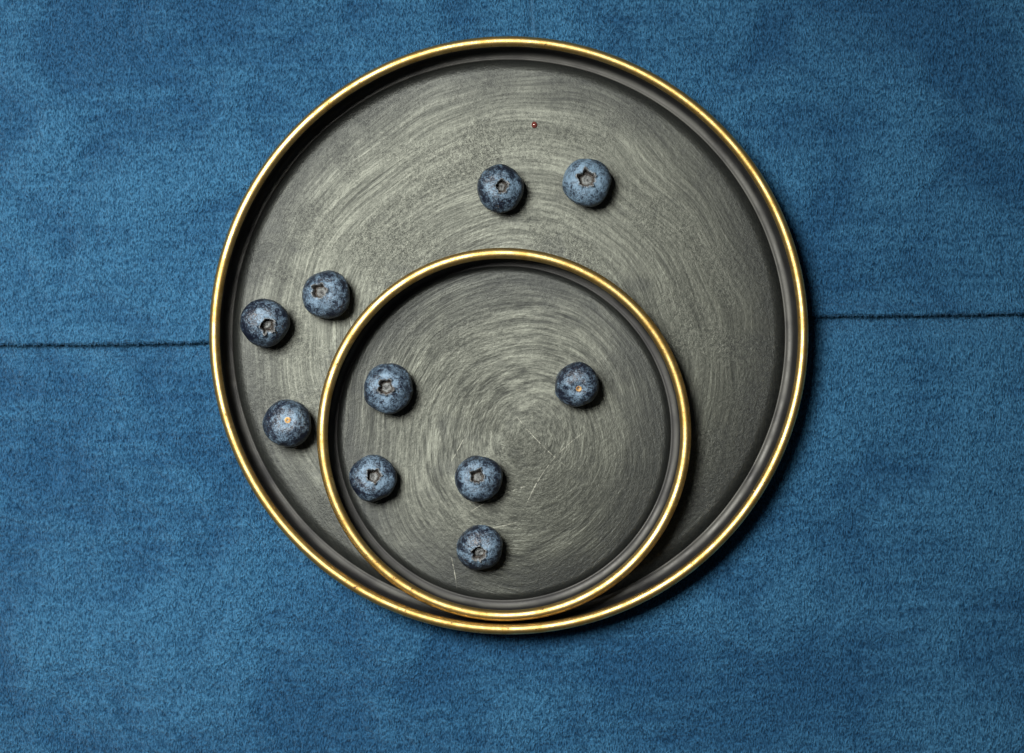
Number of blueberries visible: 10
